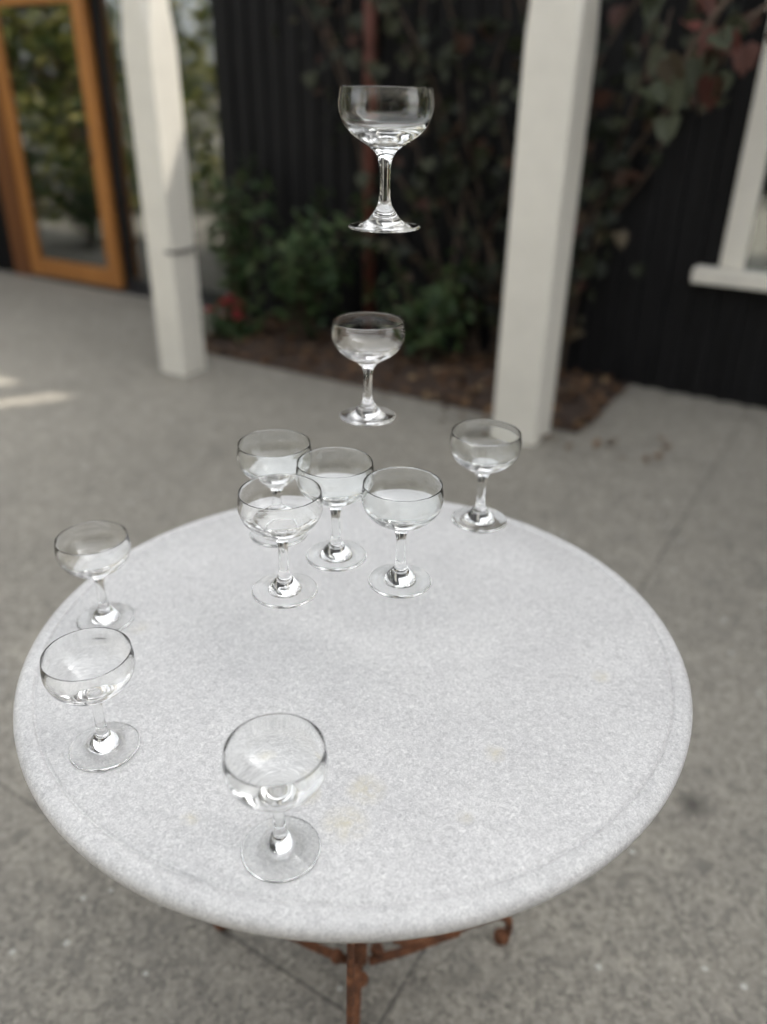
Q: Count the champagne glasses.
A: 10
